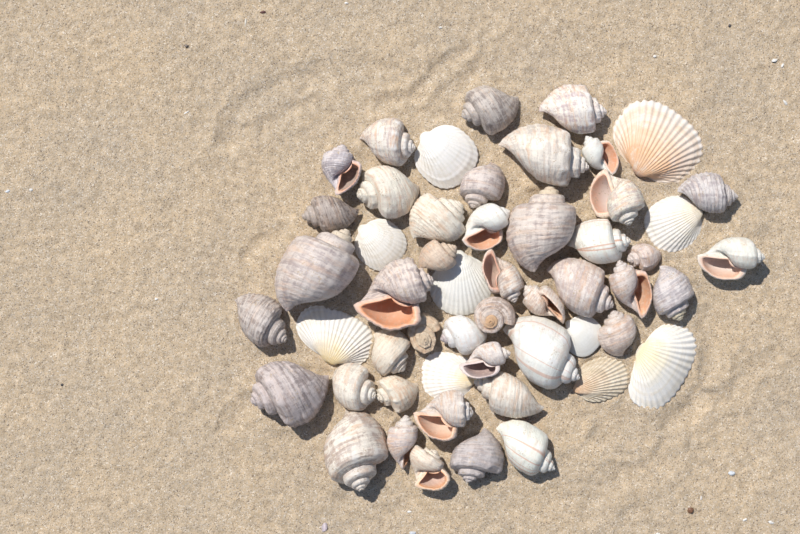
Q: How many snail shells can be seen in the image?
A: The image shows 43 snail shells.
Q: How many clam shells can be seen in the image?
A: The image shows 10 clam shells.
